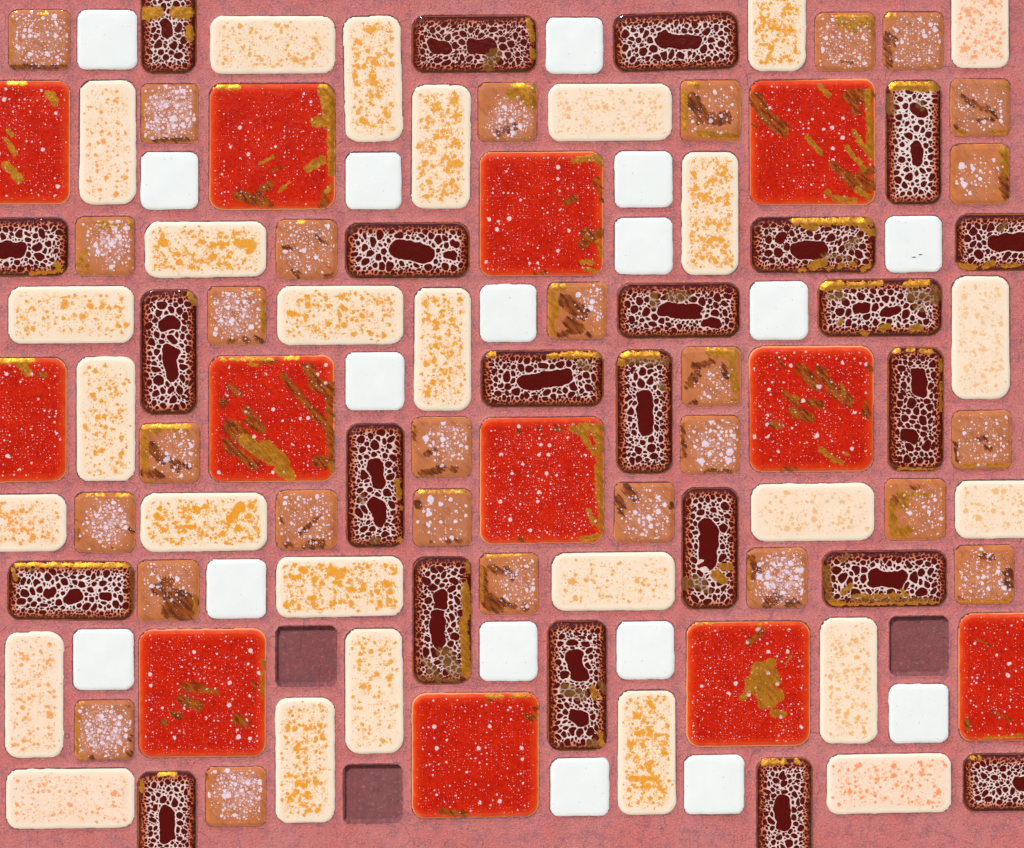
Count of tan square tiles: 28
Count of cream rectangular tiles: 27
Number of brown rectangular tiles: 23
